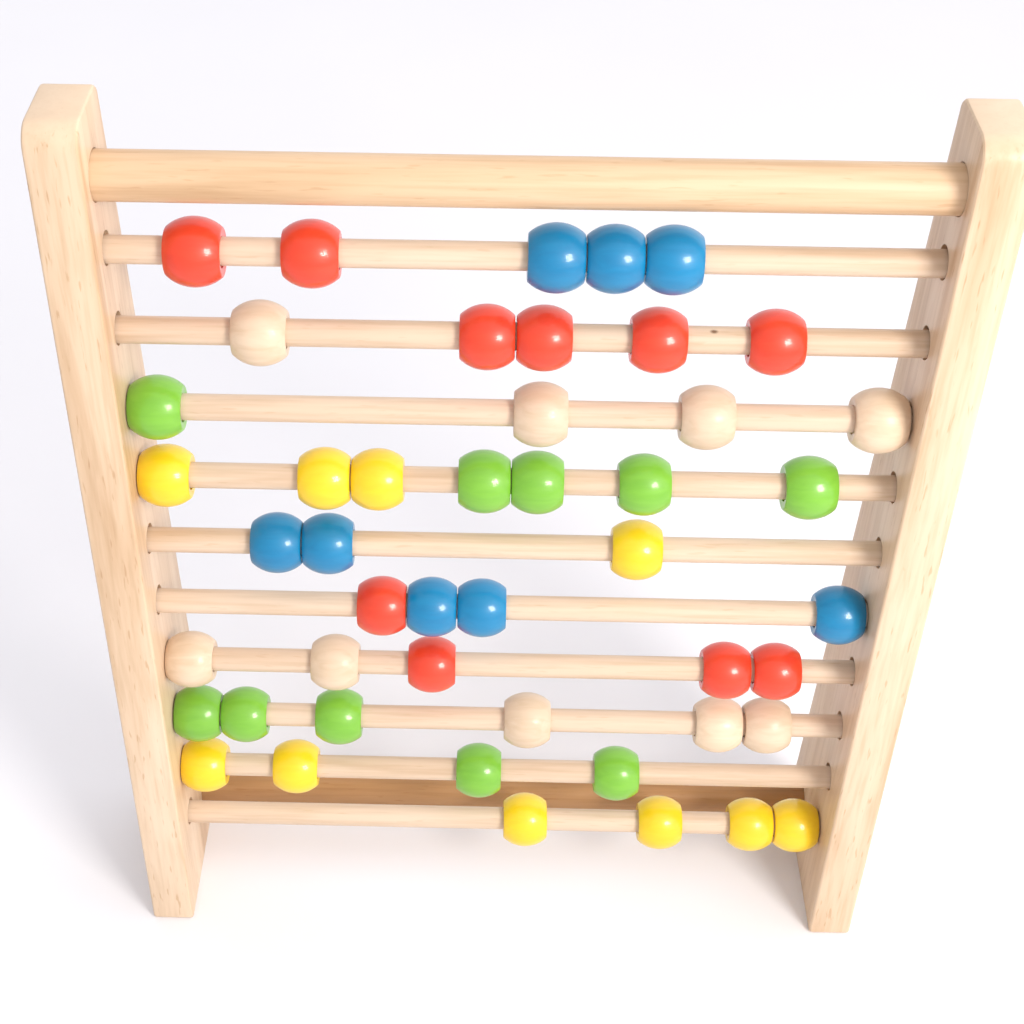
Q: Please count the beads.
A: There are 47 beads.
